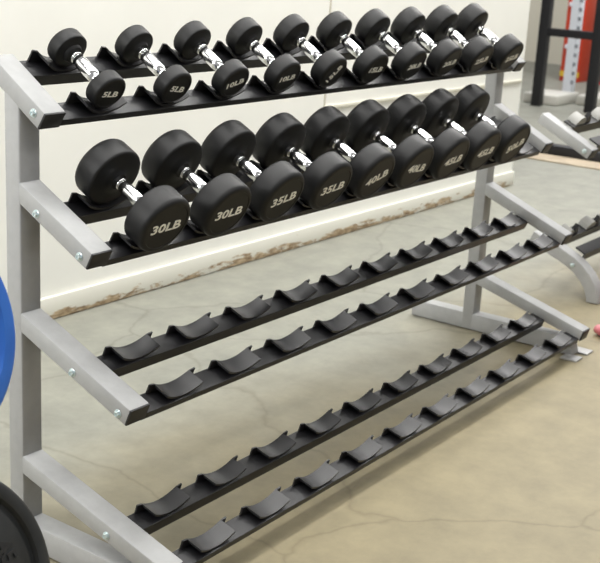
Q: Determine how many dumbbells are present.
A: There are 19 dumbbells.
